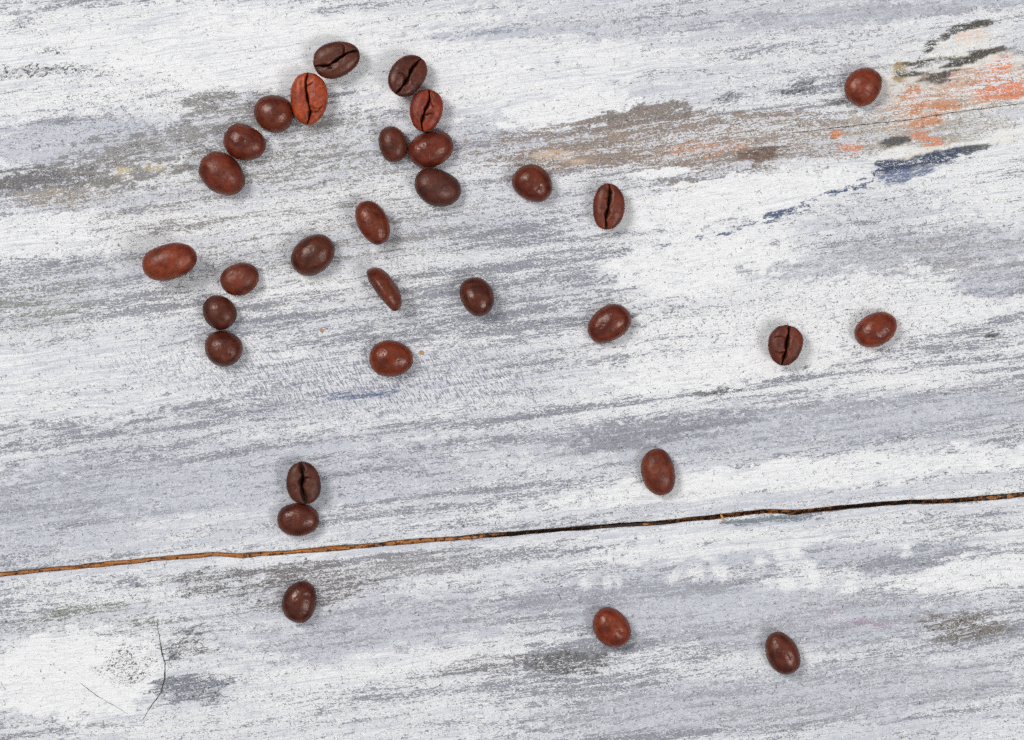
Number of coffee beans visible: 31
